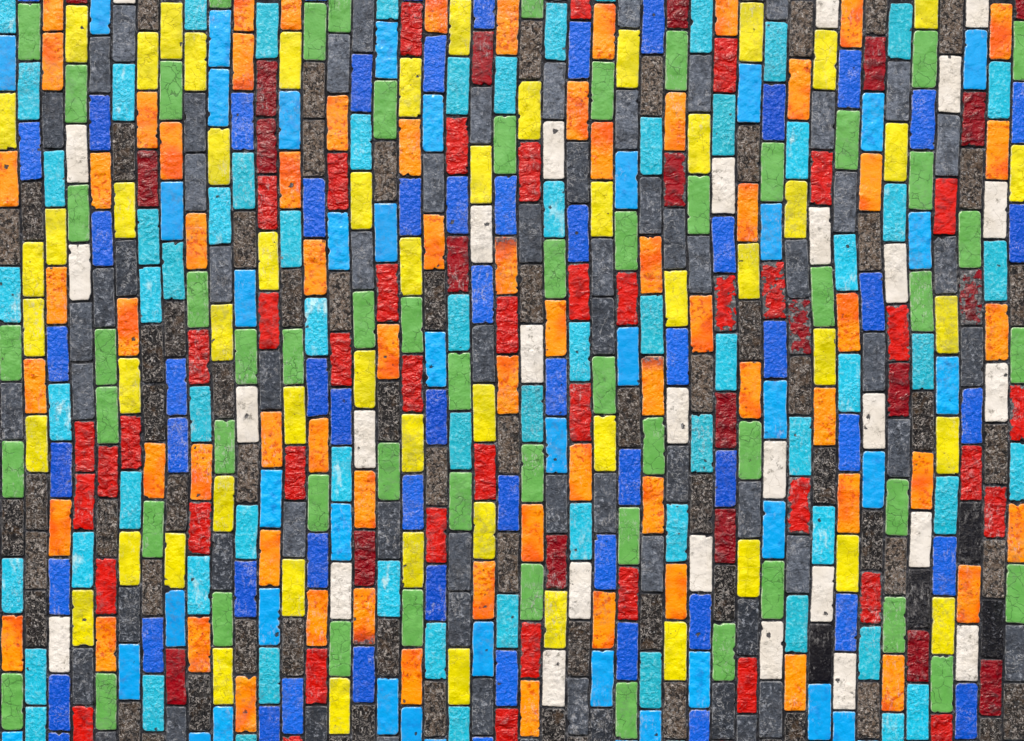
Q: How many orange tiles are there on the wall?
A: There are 69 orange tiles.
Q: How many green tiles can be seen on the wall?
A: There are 57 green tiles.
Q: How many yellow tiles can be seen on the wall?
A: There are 55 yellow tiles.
